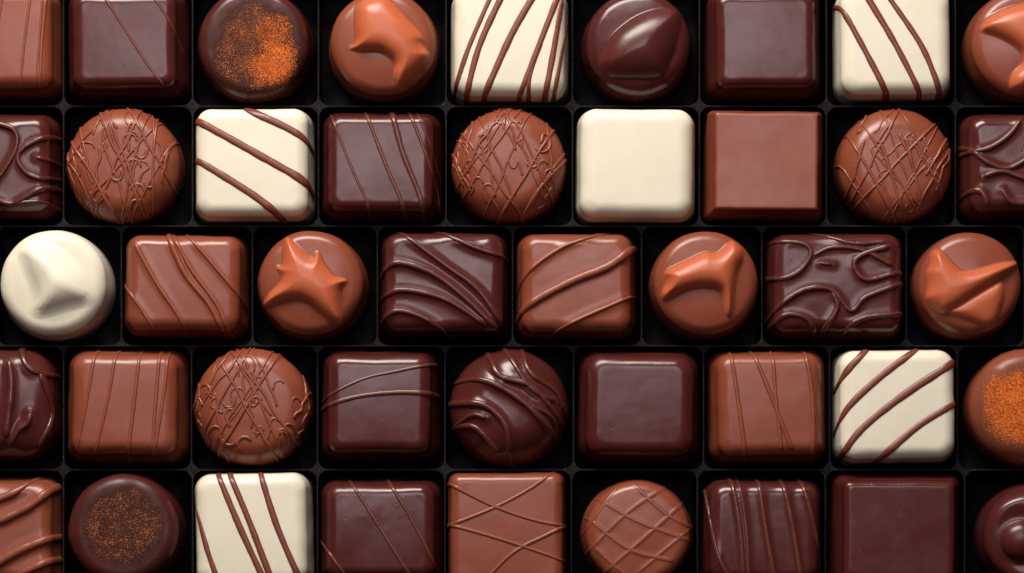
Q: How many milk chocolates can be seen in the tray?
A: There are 19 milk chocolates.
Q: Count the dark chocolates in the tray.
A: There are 18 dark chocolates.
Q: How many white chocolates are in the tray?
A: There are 7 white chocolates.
